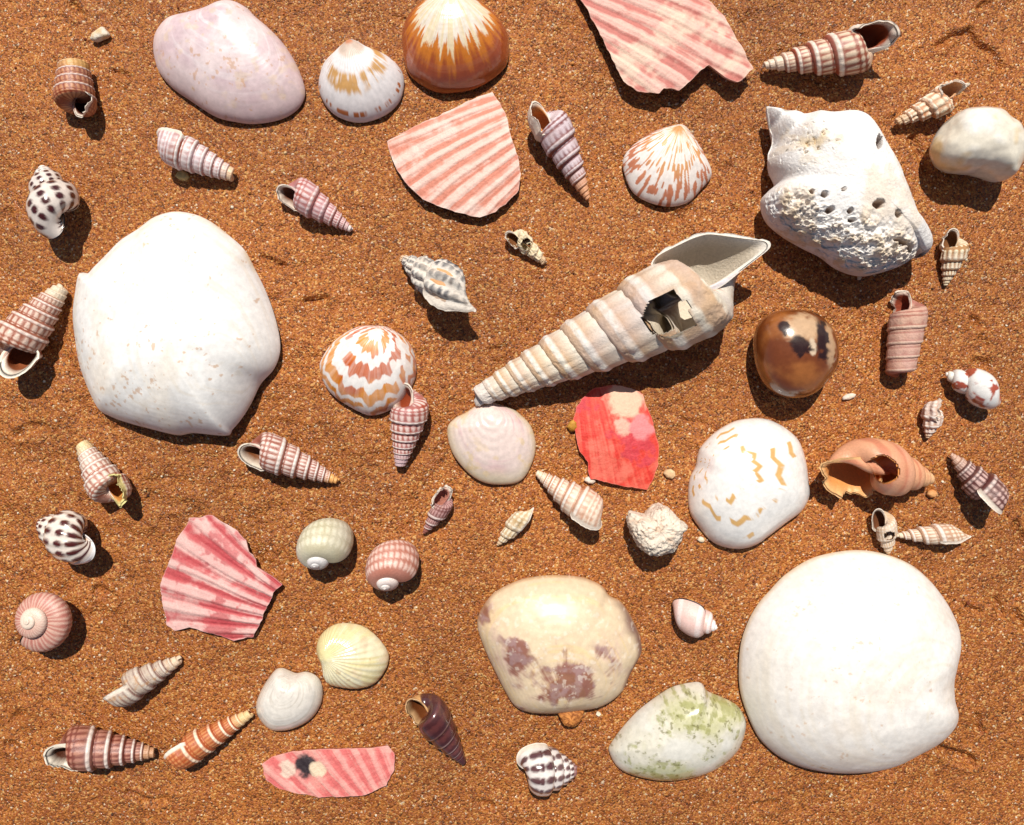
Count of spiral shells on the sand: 36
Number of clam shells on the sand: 13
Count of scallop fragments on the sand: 5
